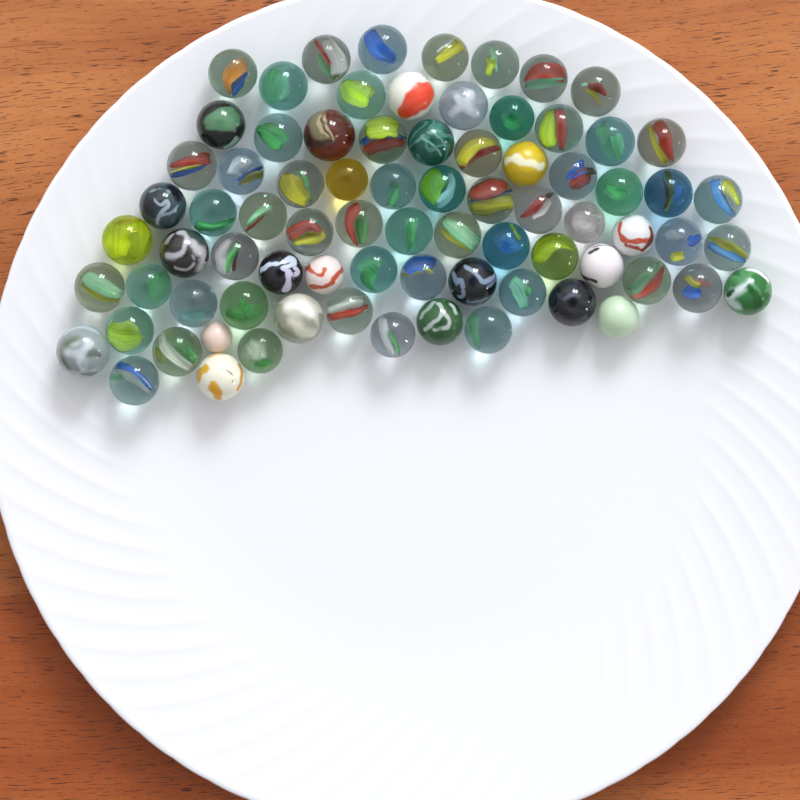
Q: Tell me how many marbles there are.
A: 78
